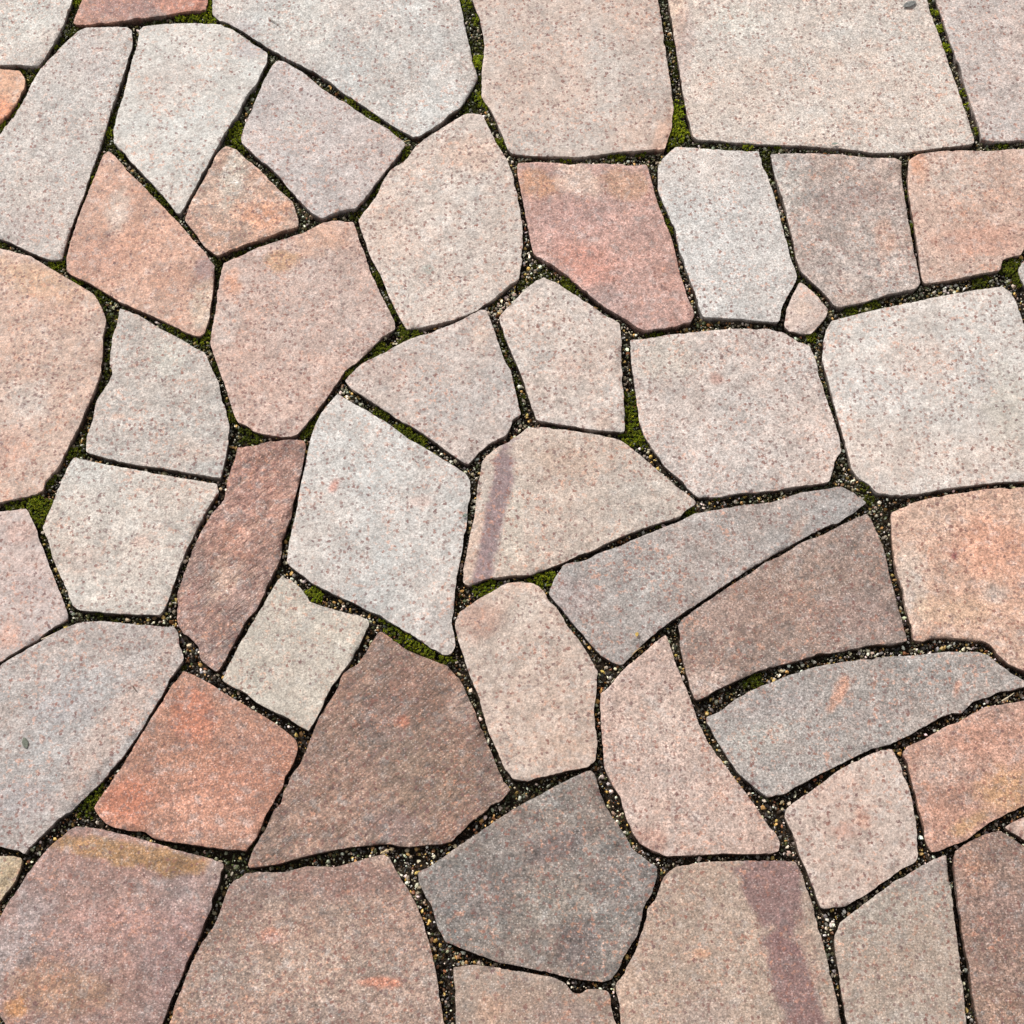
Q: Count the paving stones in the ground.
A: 52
